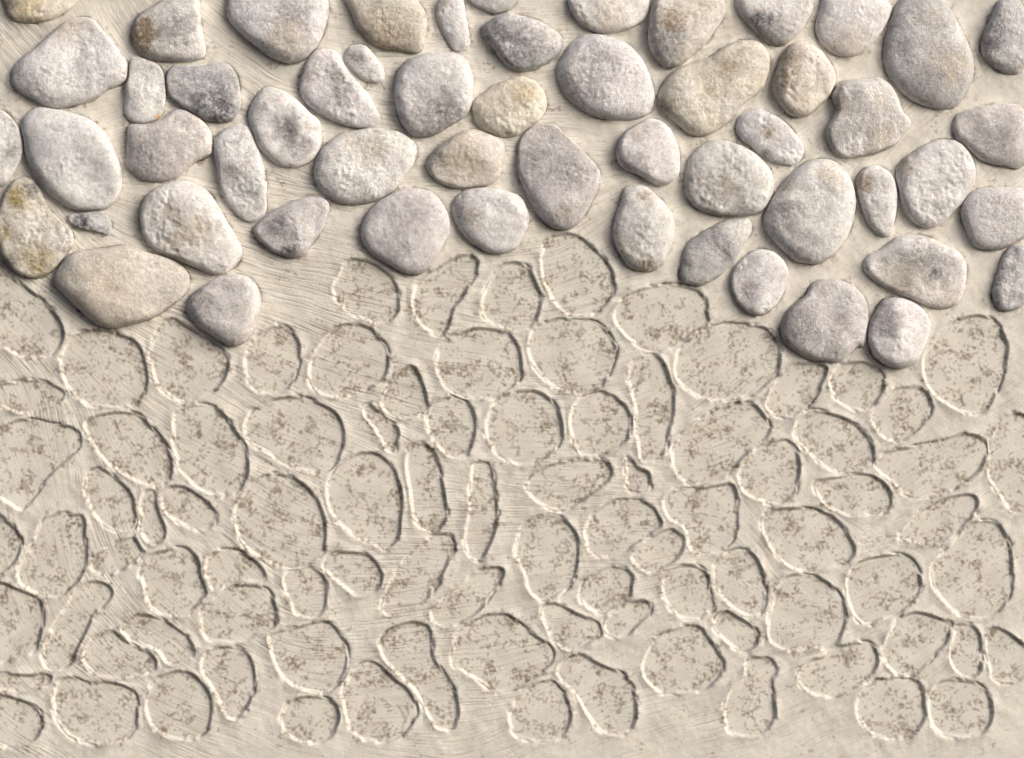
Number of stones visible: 55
